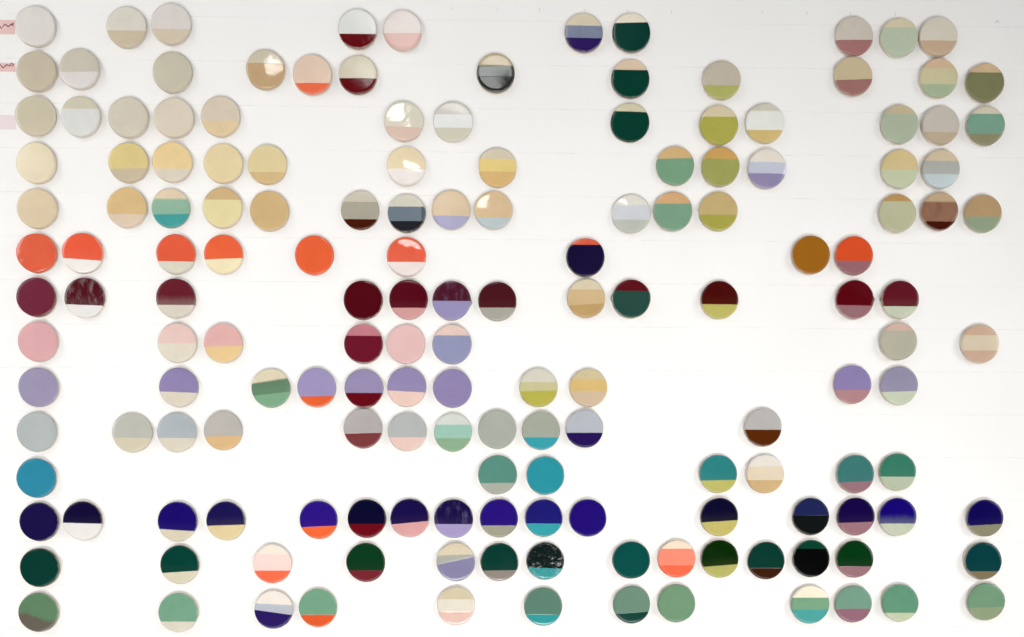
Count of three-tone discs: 27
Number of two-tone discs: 107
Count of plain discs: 28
